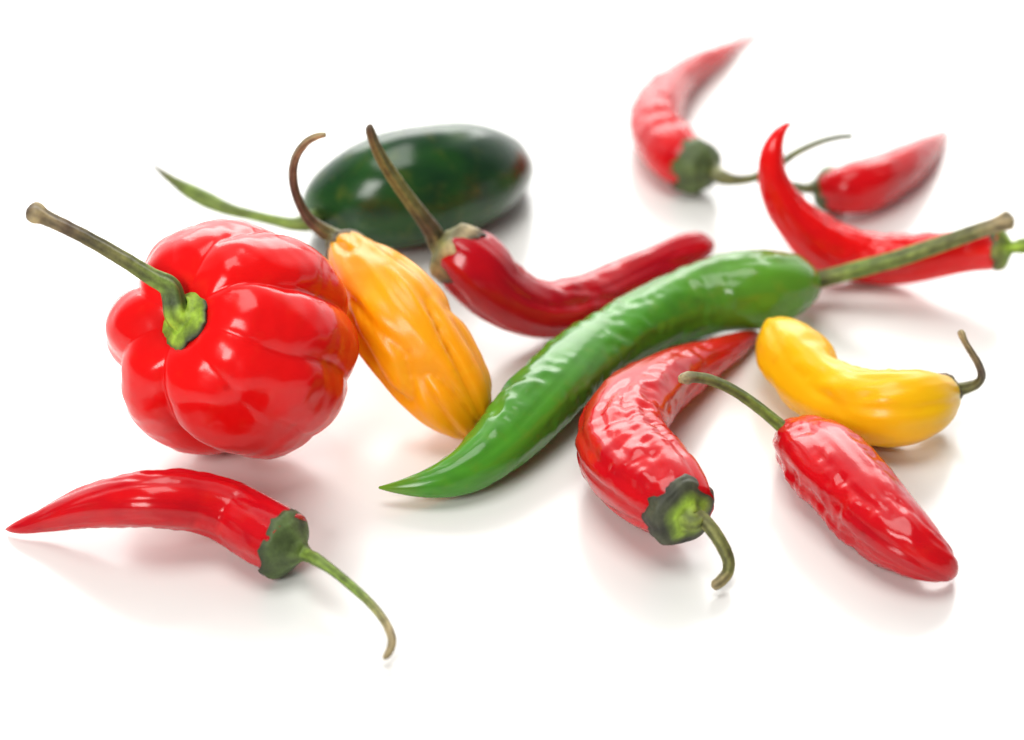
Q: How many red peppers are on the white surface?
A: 8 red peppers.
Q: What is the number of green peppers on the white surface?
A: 2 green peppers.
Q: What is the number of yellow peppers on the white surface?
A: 2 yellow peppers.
